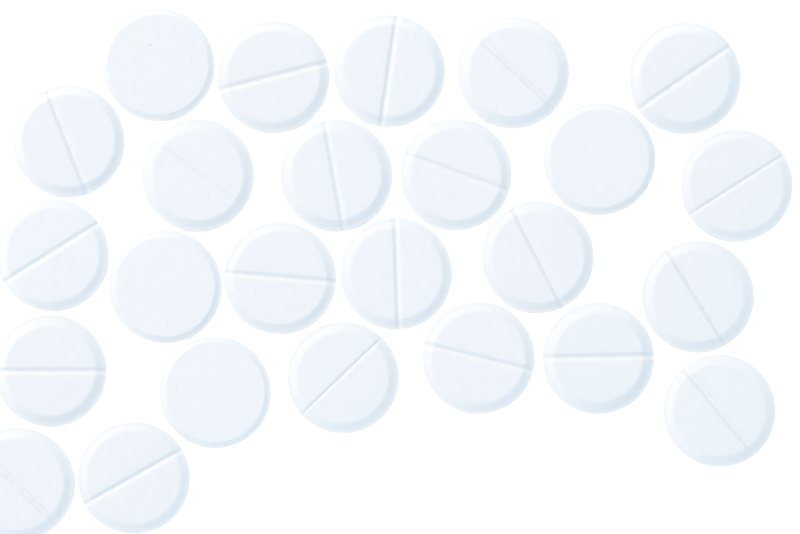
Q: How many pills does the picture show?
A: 25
